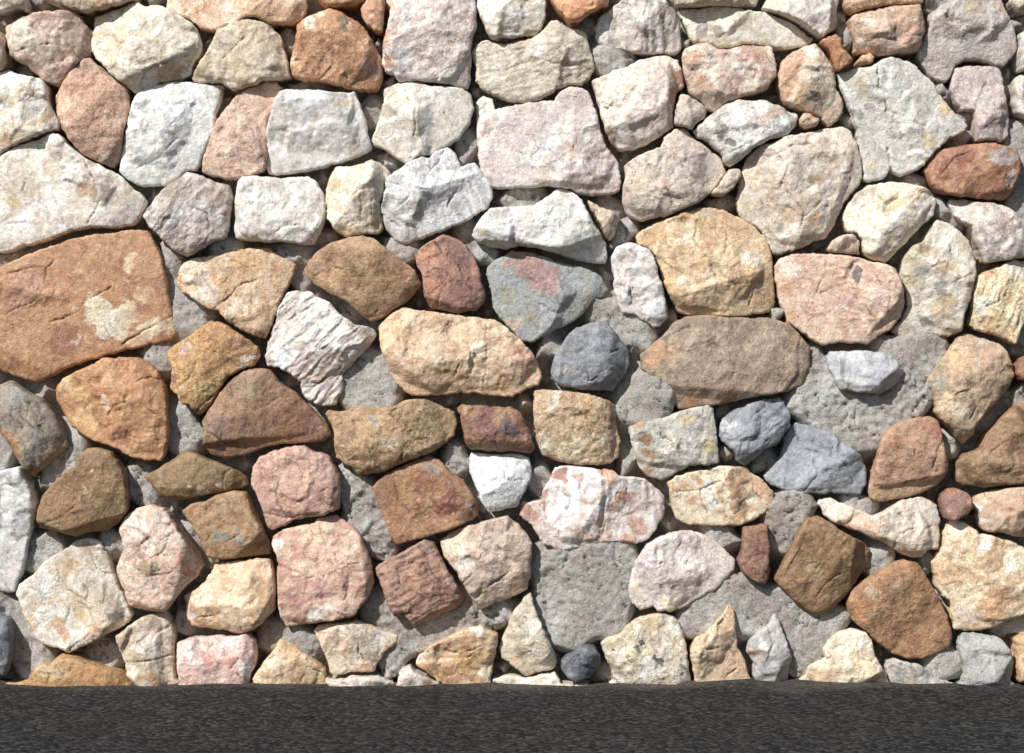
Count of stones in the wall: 126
